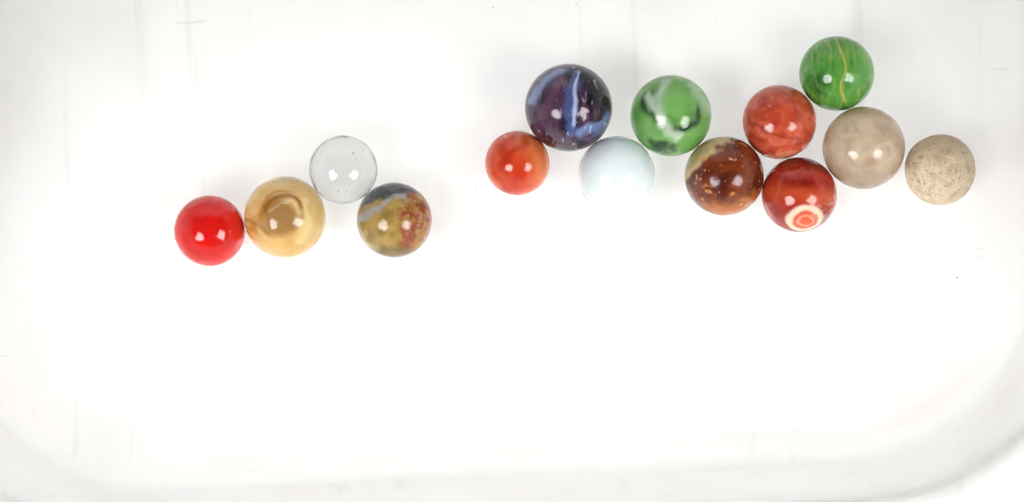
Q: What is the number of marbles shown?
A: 14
